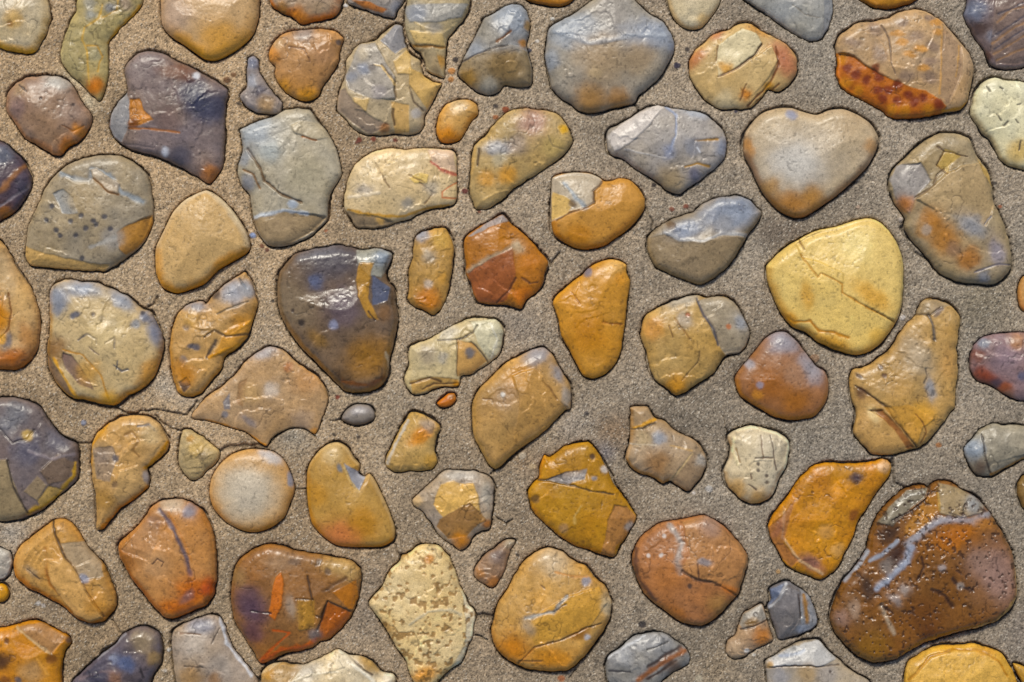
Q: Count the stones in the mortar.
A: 84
